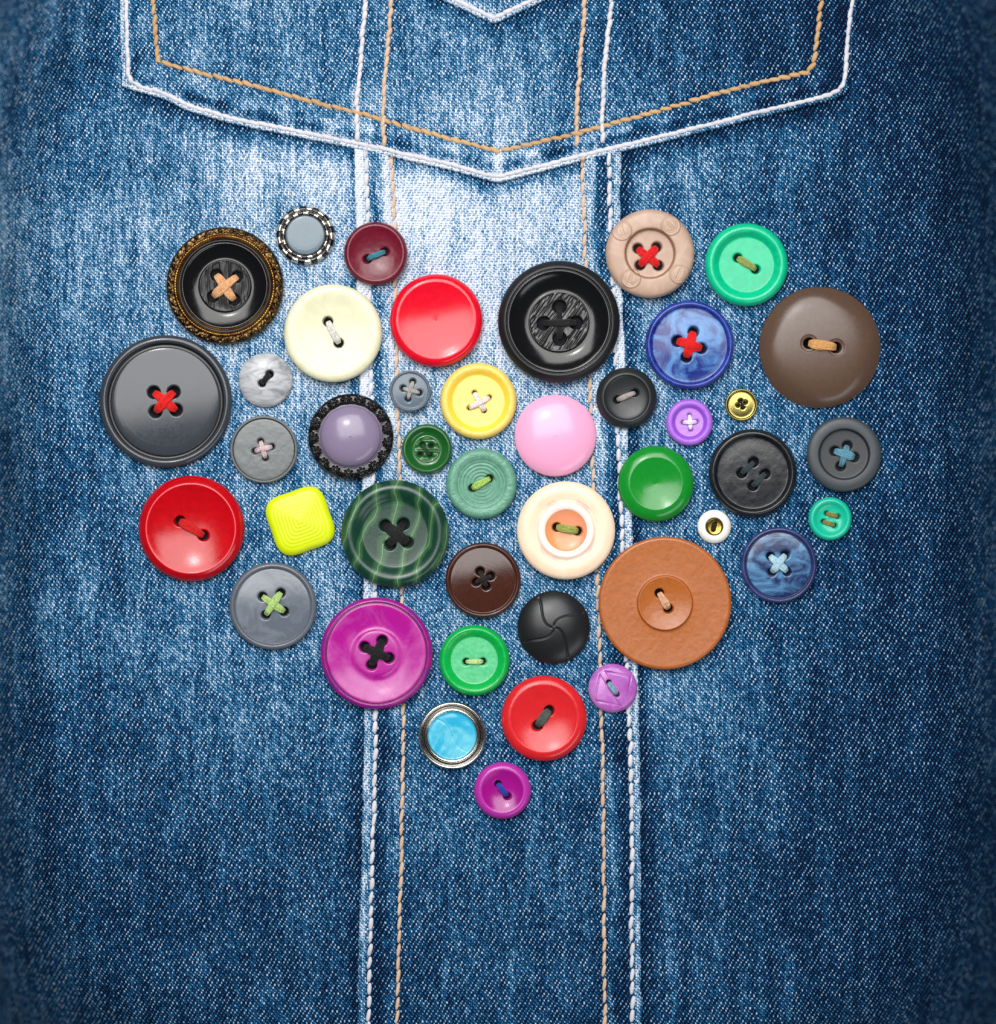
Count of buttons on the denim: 42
